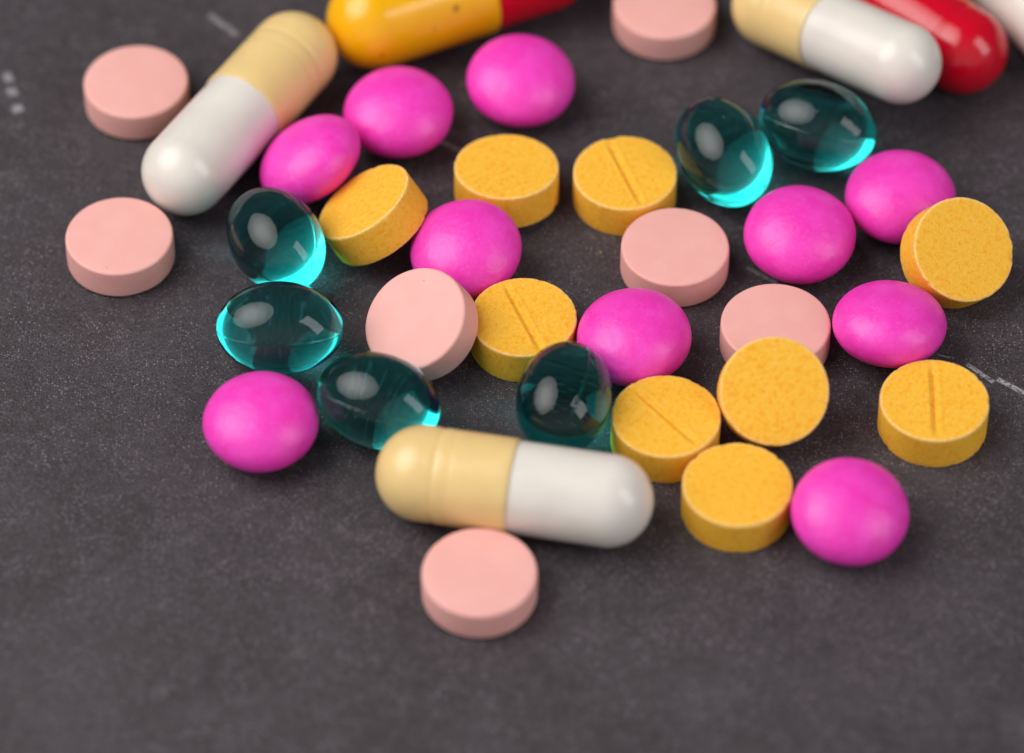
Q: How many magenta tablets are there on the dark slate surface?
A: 10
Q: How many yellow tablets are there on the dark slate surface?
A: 9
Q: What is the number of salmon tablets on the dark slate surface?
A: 7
